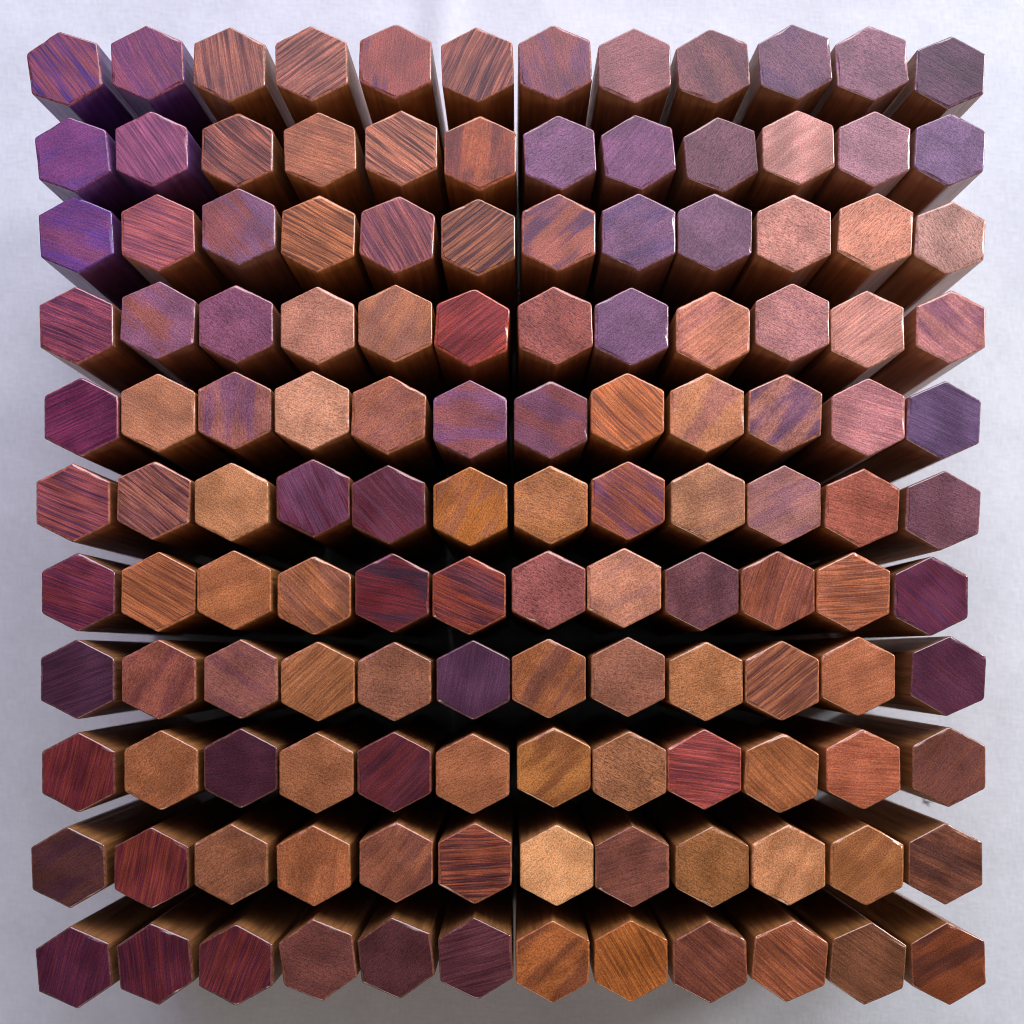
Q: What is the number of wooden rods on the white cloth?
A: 132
